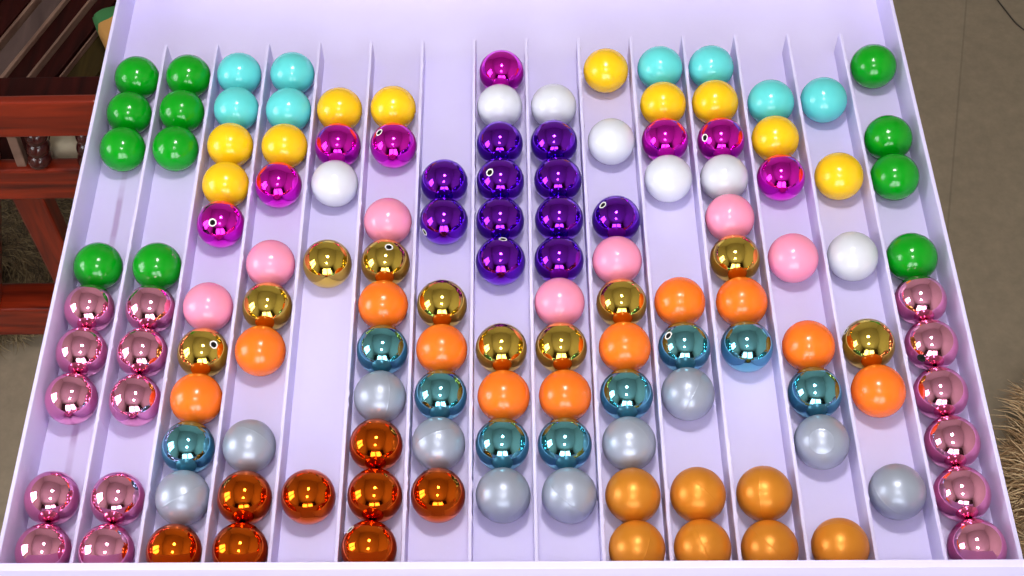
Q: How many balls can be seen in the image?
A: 134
